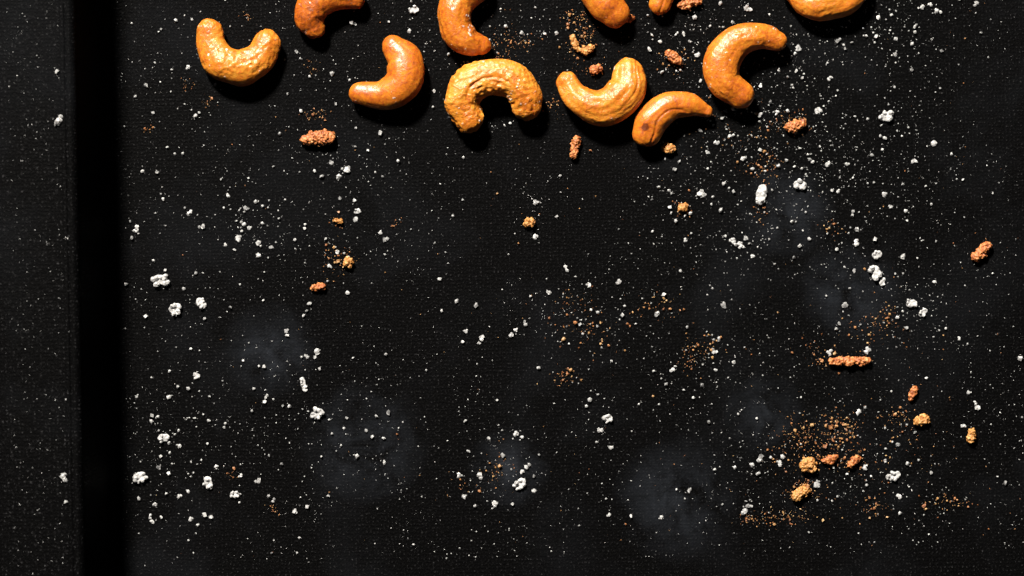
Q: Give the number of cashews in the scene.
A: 11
